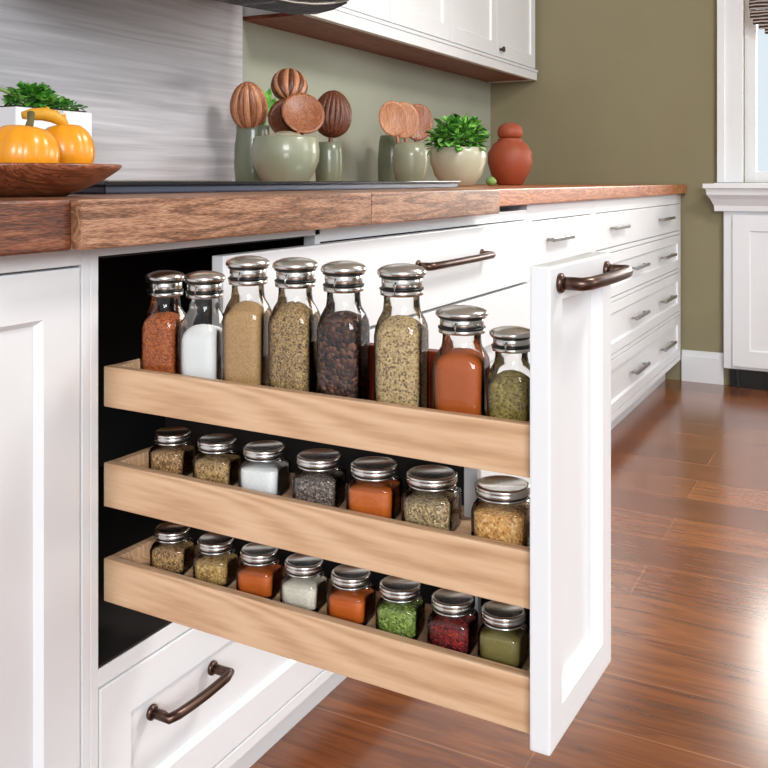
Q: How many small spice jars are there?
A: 15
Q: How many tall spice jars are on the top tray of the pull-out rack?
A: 8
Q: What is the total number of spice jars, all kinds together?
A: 23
